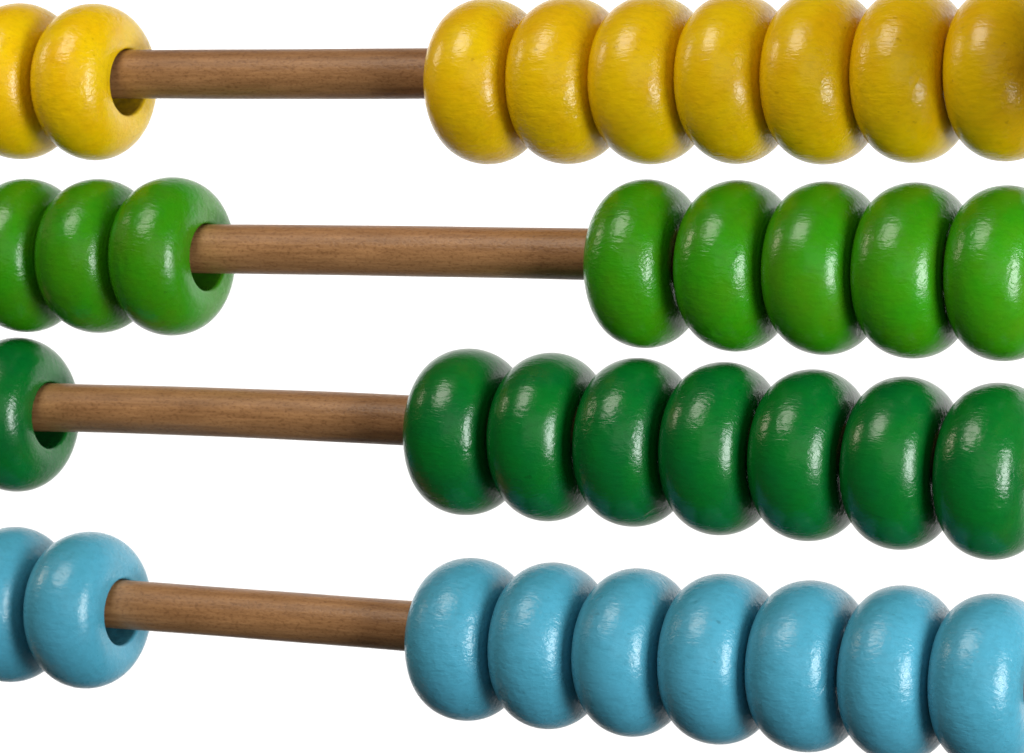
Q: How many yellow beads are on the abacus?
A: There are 9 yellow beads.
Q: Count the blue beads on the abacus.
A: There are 9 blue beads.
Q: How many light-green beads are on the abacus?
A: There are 8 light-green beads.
